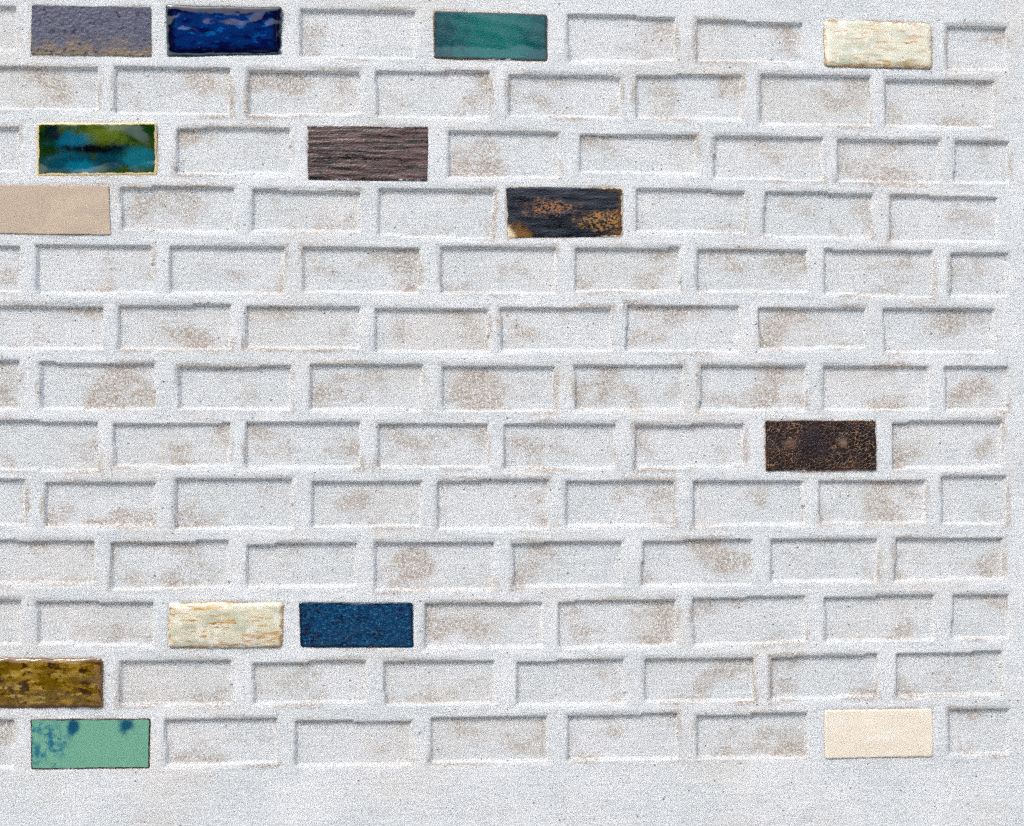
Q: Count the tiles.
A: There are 14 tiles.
